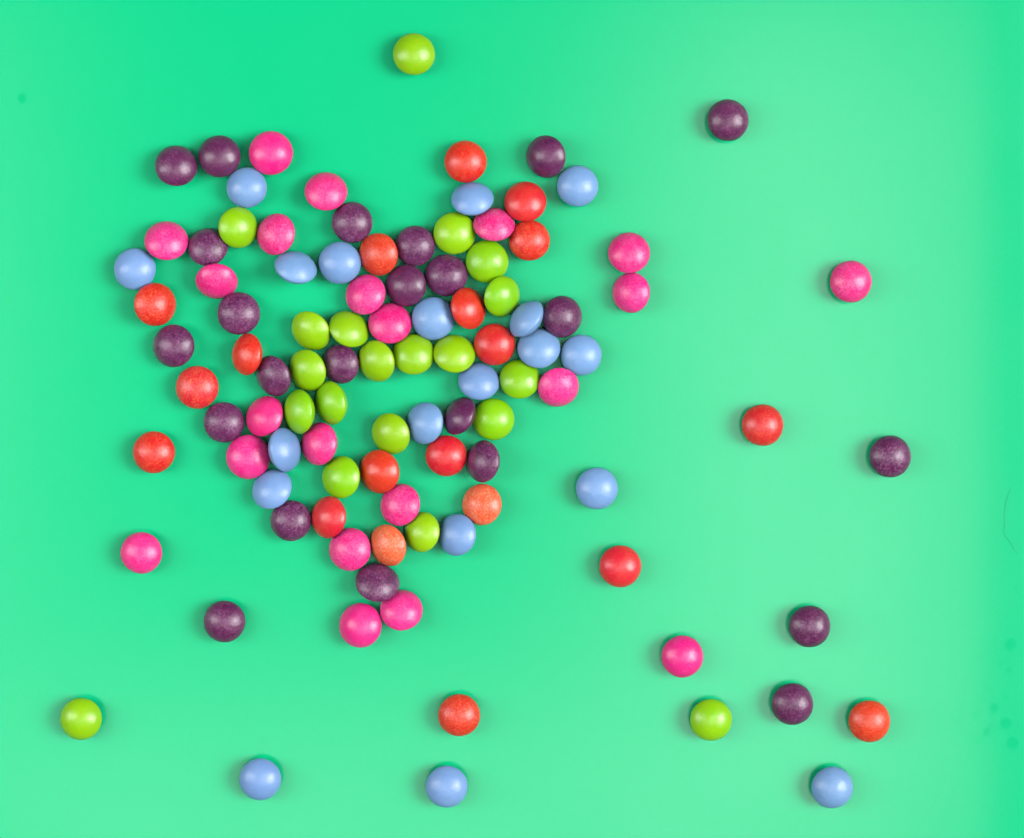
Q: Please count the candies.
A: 102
